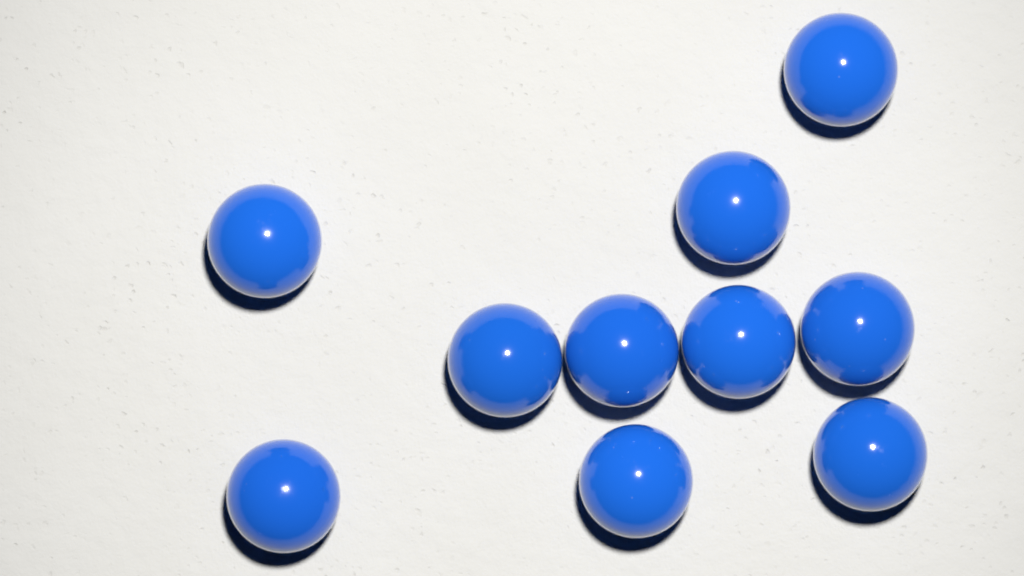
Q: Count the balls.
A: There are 10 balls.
